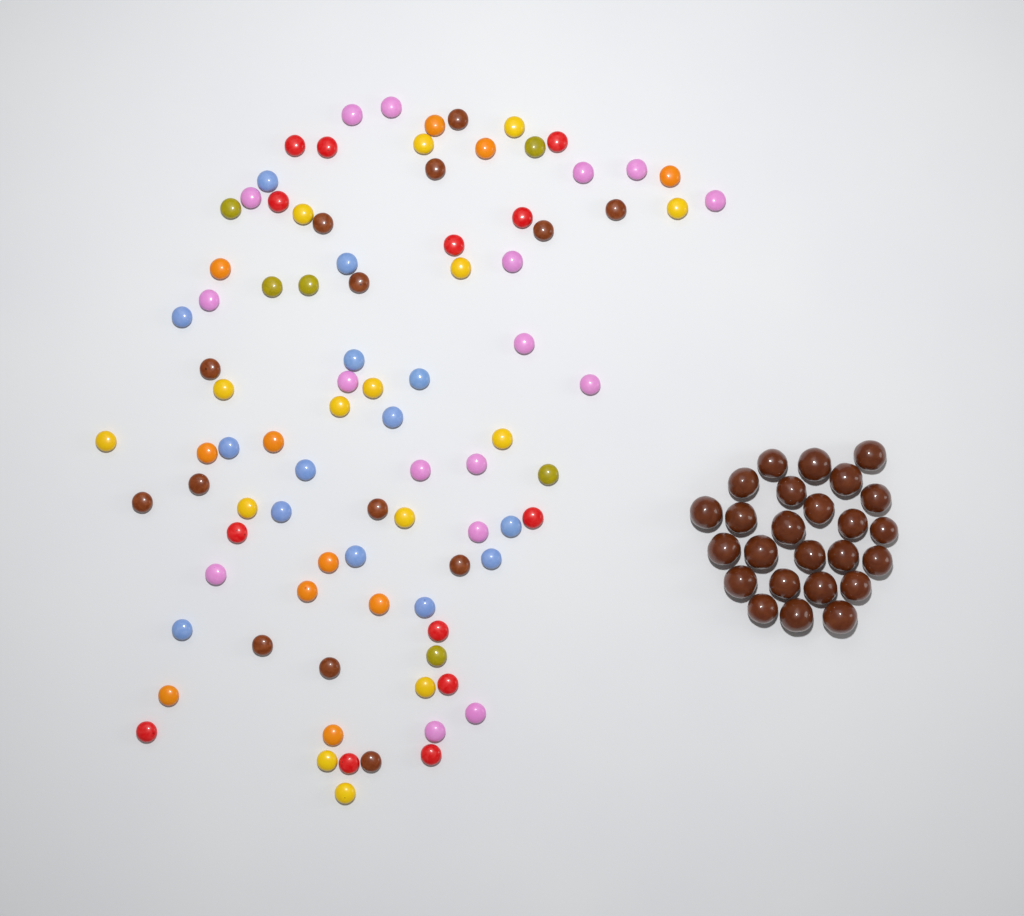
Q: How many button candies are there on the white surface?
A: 90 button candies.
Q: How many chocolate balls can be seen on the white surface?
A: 25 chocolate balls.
